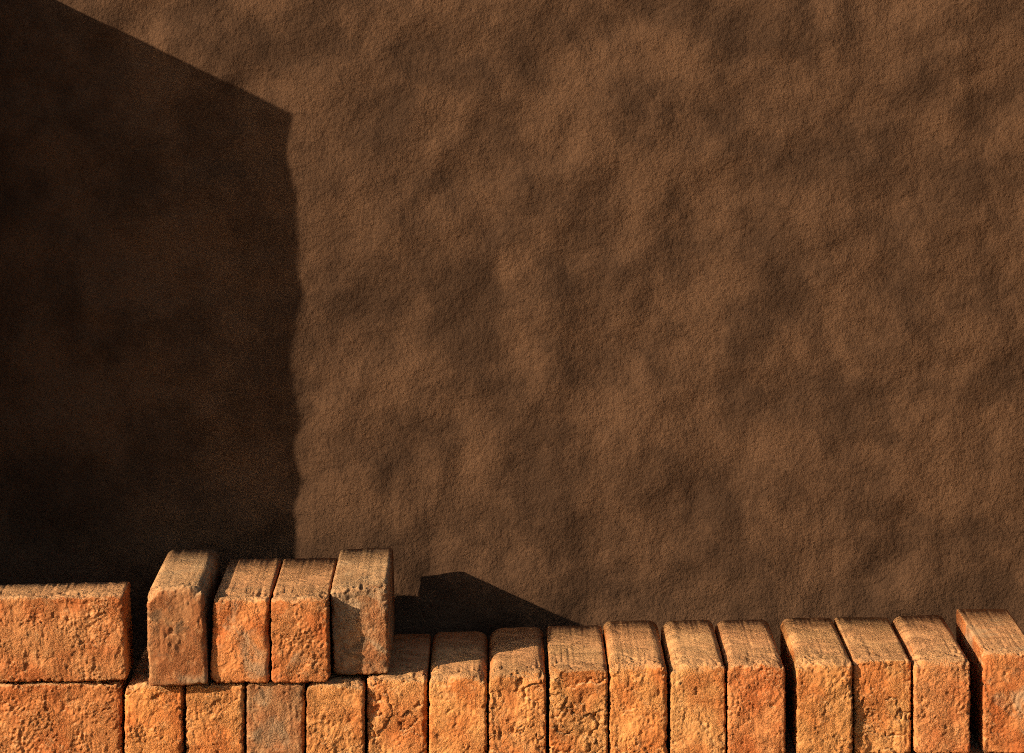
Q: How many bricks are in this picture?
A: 21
